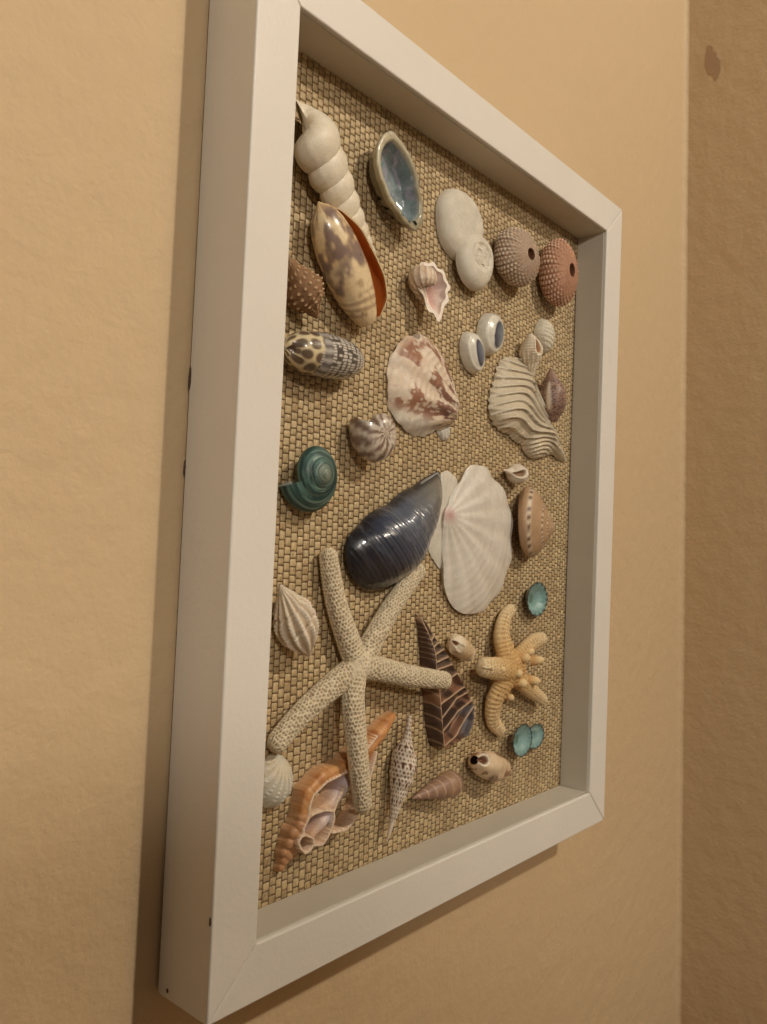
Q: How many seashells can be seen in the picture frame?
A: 30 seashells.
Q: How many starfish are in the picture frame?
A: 2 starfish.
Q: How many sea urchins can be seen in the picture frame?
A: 2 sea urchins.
